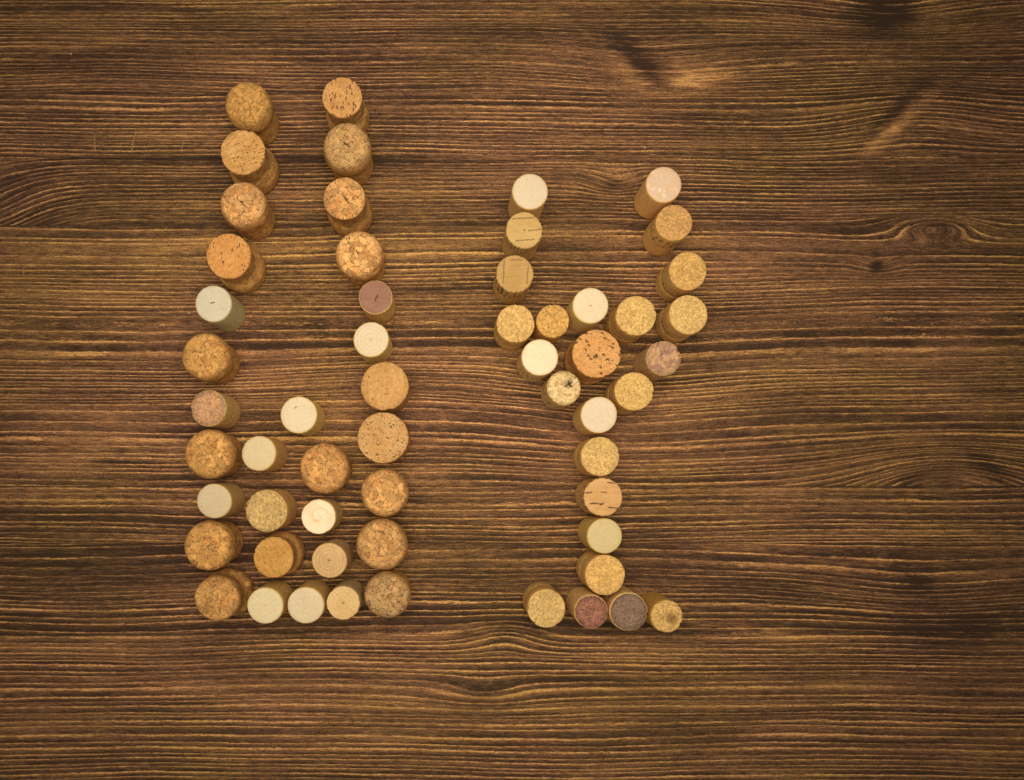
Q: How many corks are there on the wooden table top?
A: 57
